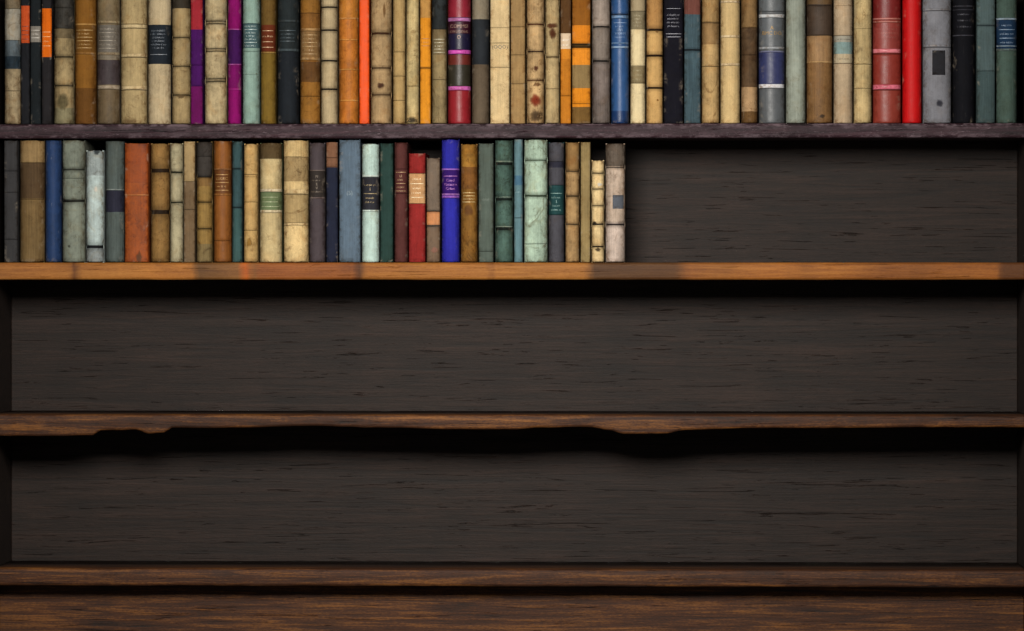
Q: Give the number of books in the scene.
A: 88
